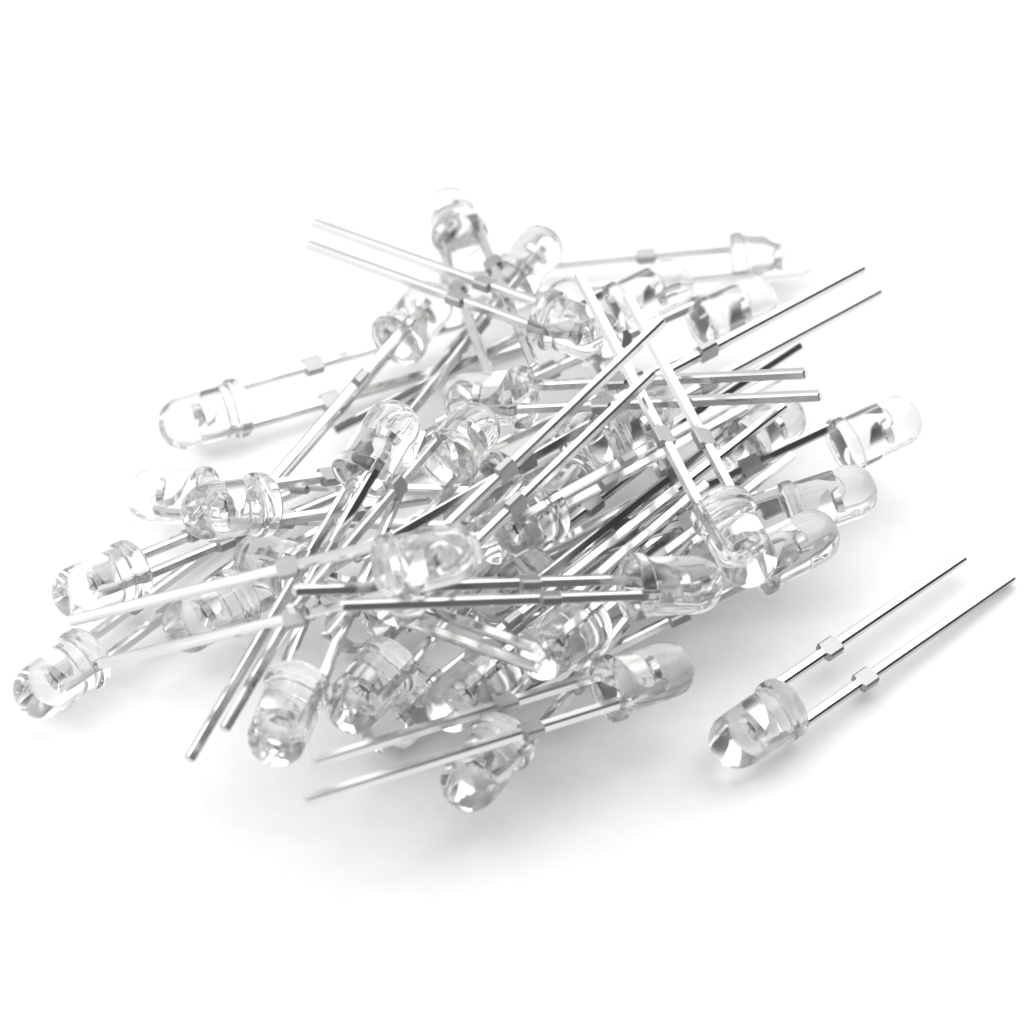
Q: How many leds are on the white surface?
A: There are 41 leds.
